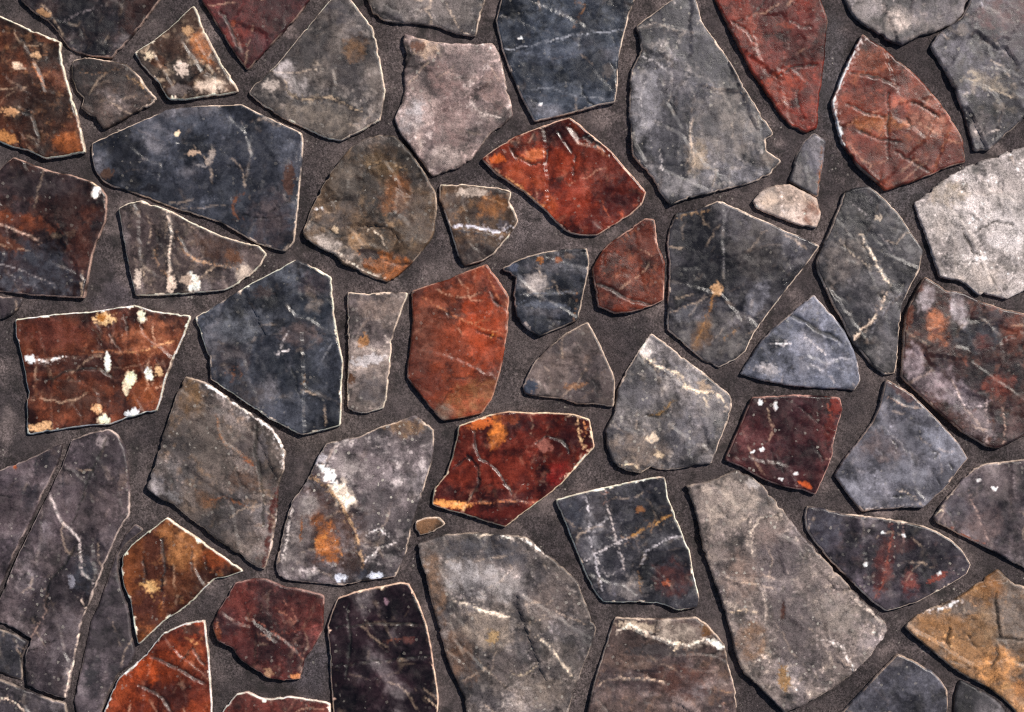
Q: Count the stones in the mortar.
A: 61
